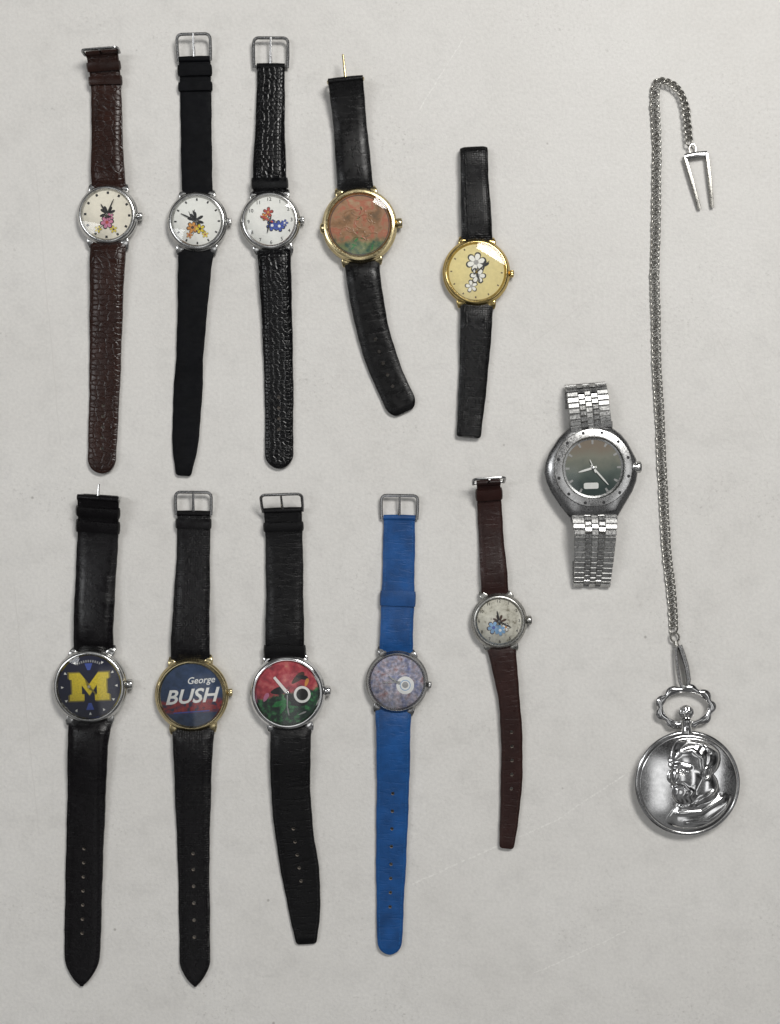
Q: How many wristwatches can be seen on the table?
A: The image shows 11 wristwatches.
